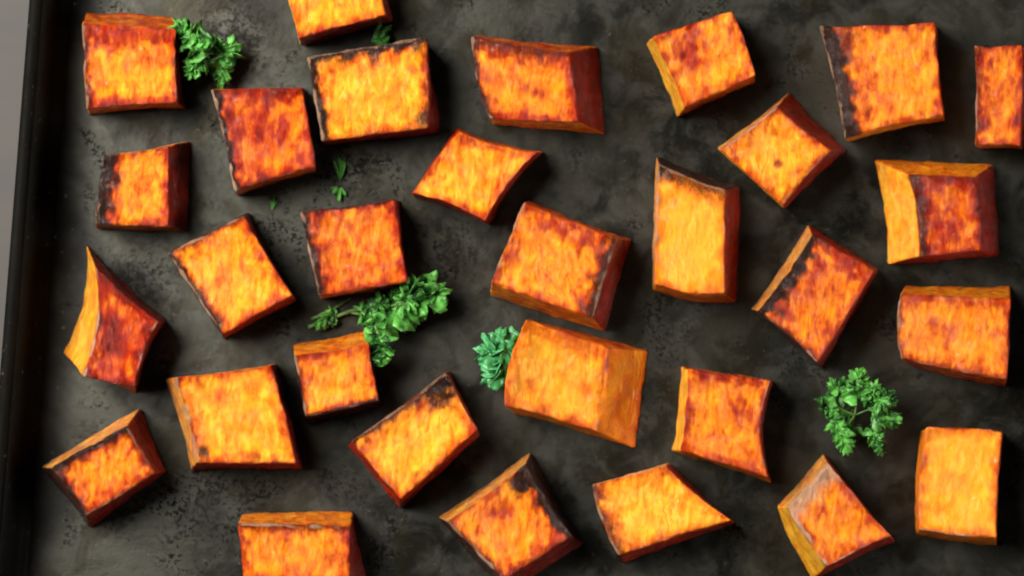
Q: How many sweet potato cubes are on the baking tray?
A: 30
